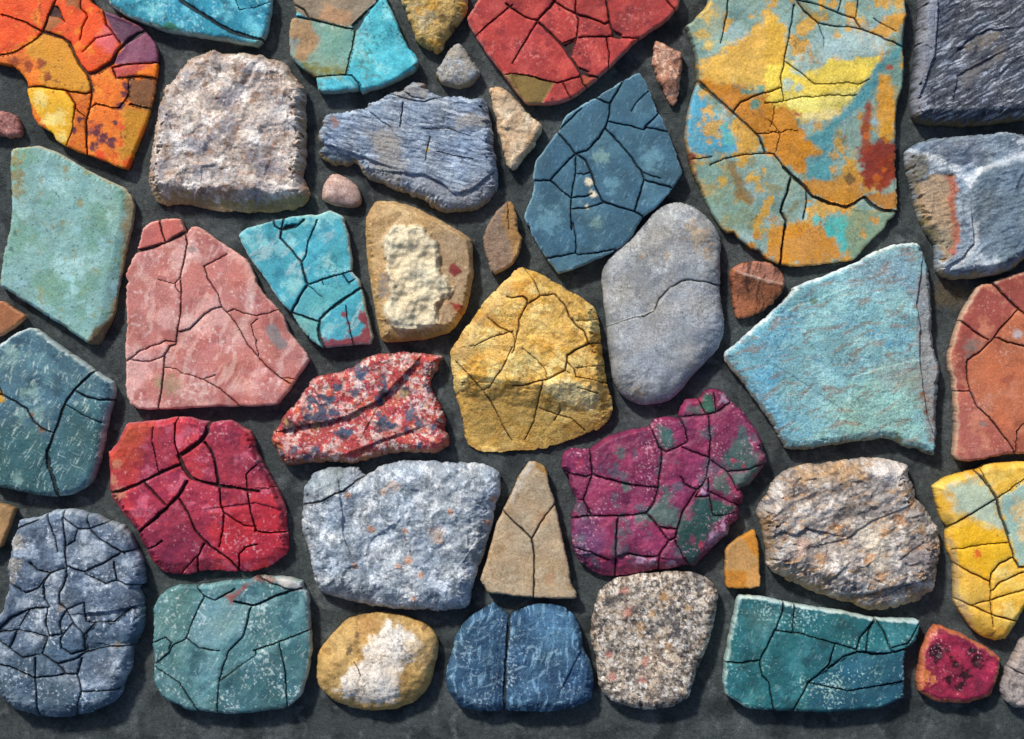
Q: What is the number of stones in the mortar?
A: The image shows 45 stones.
